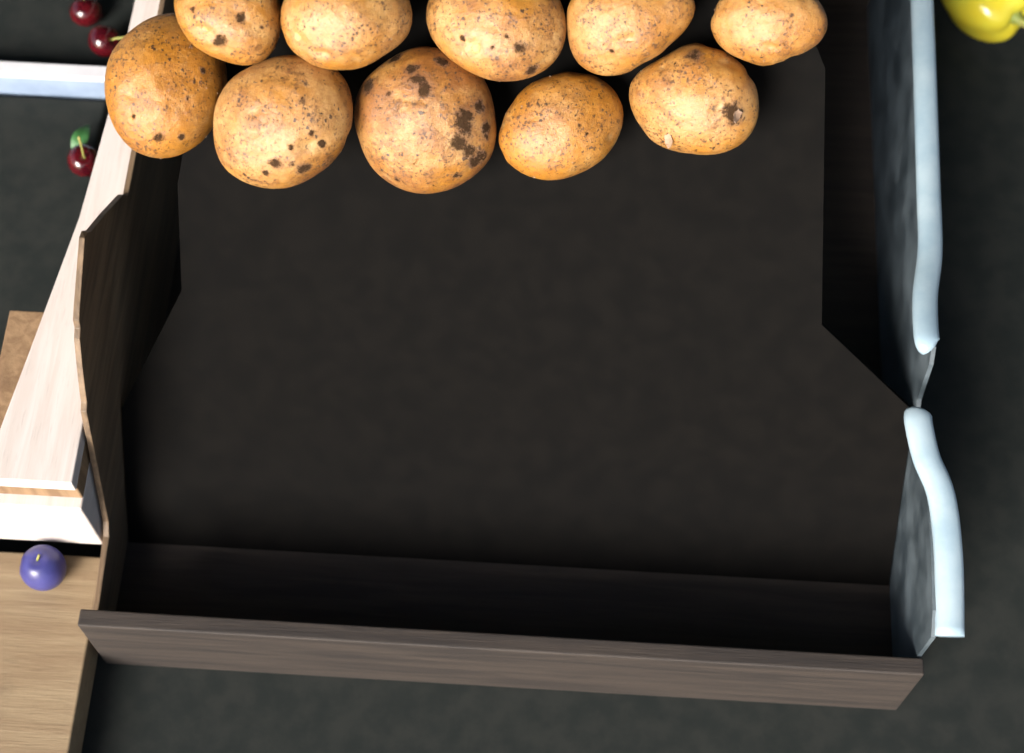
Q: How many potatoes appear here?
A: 10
